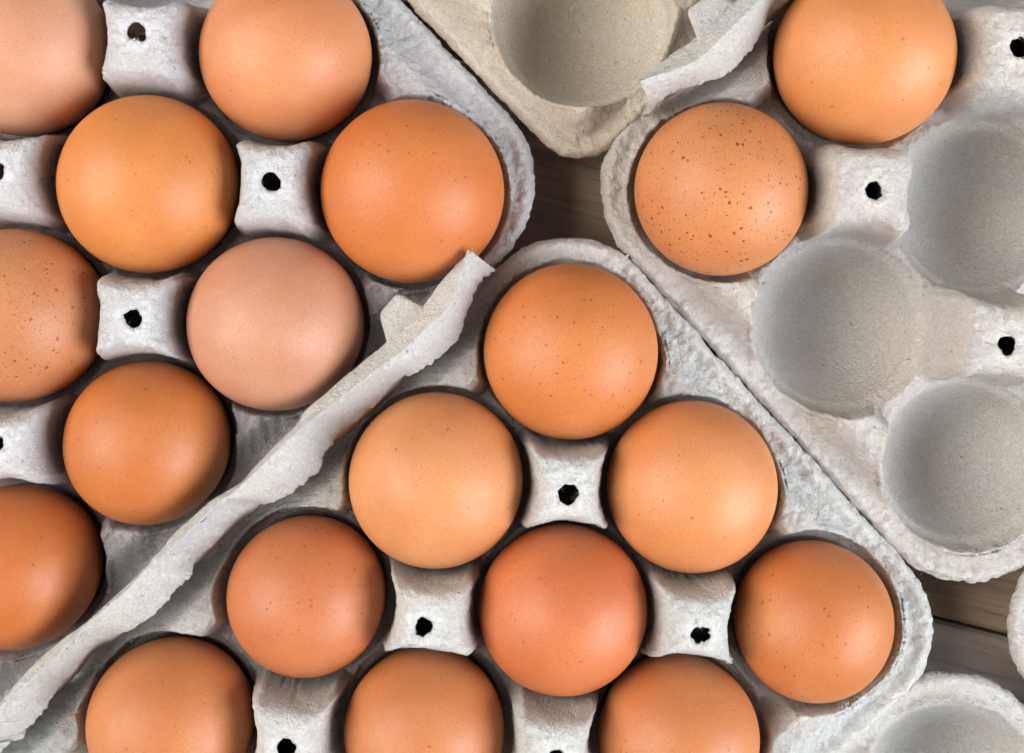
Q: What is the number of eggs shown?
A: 19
